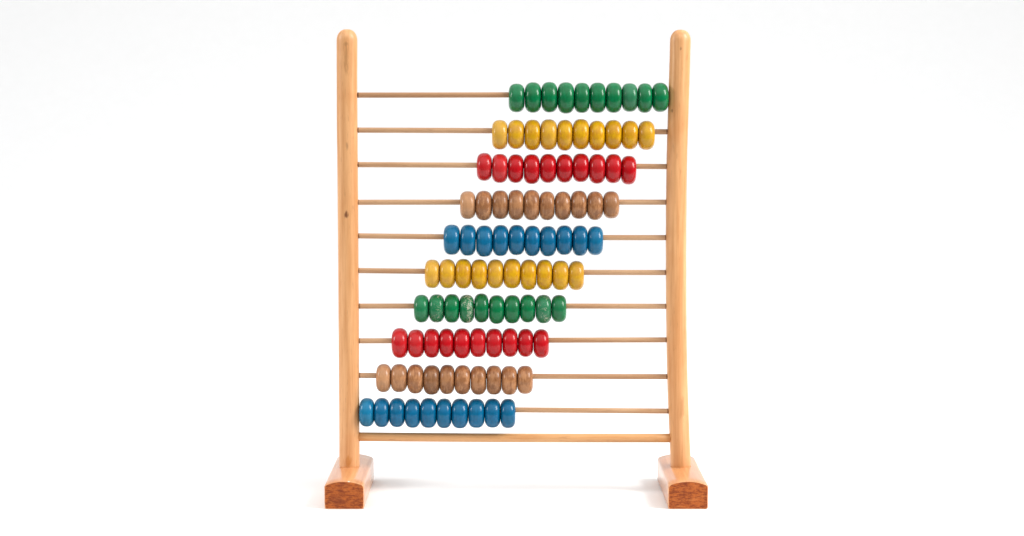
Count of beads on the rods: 100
